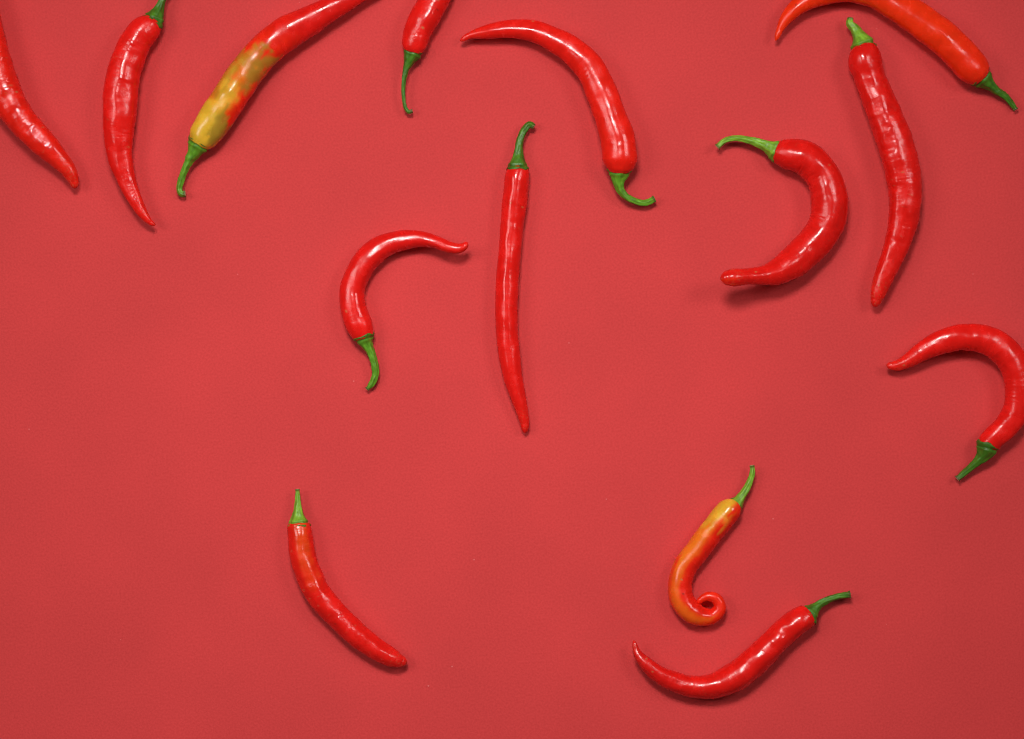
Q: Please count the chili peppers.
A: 14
